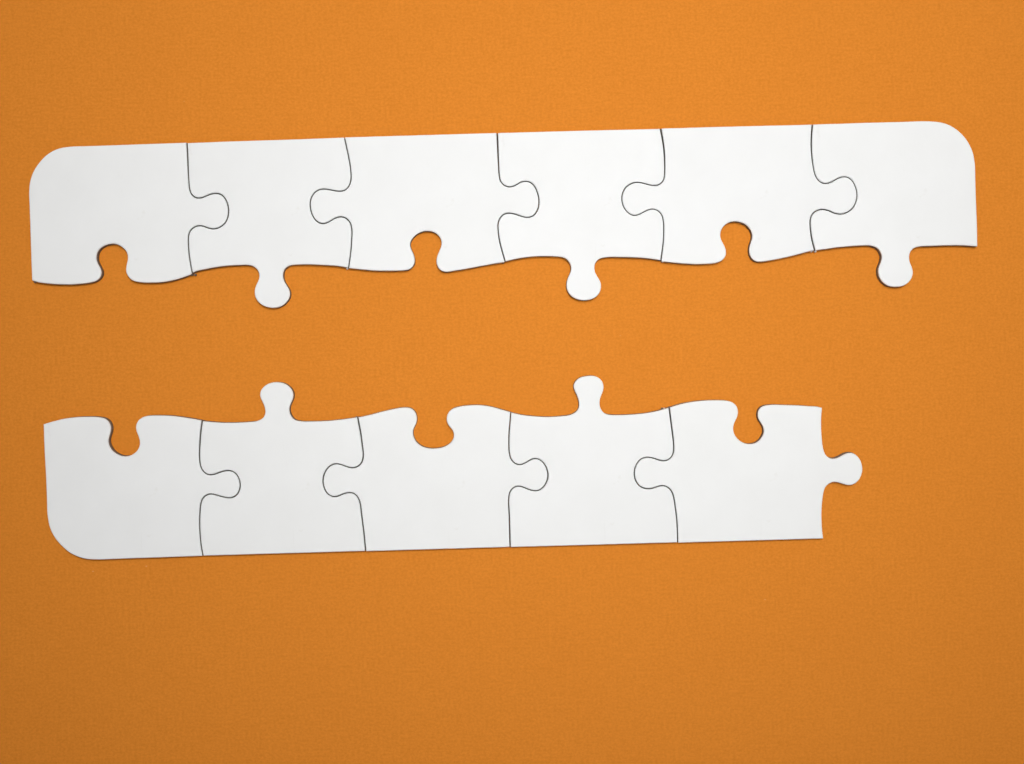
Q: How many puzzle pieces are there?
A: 11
